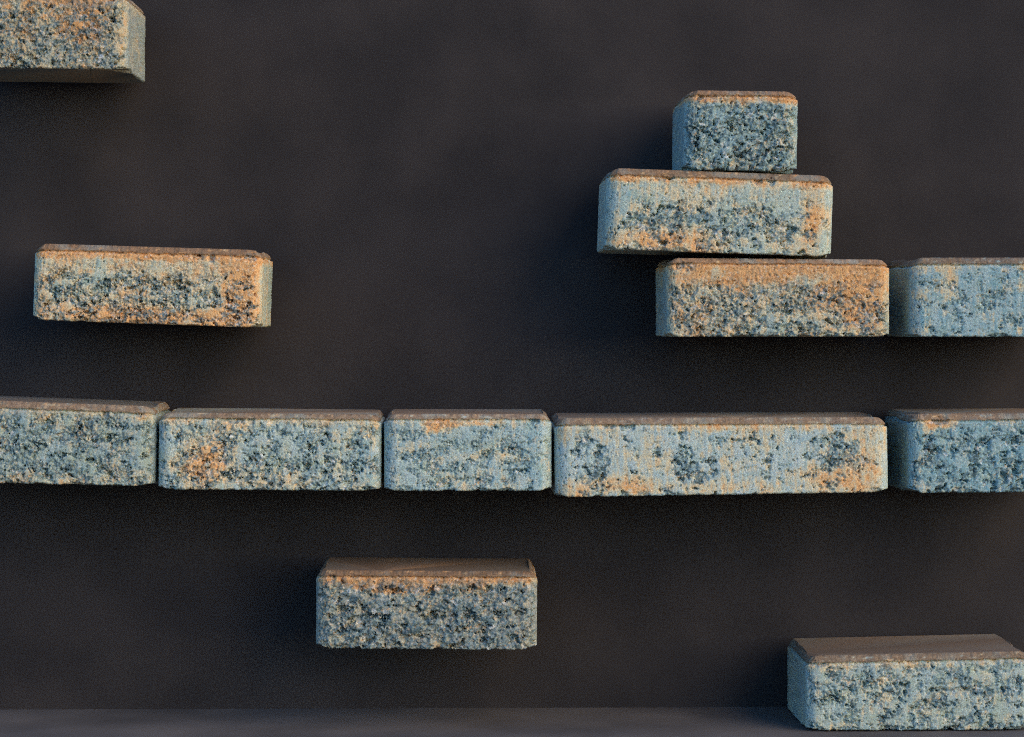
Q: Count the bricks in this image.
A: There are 13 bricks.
